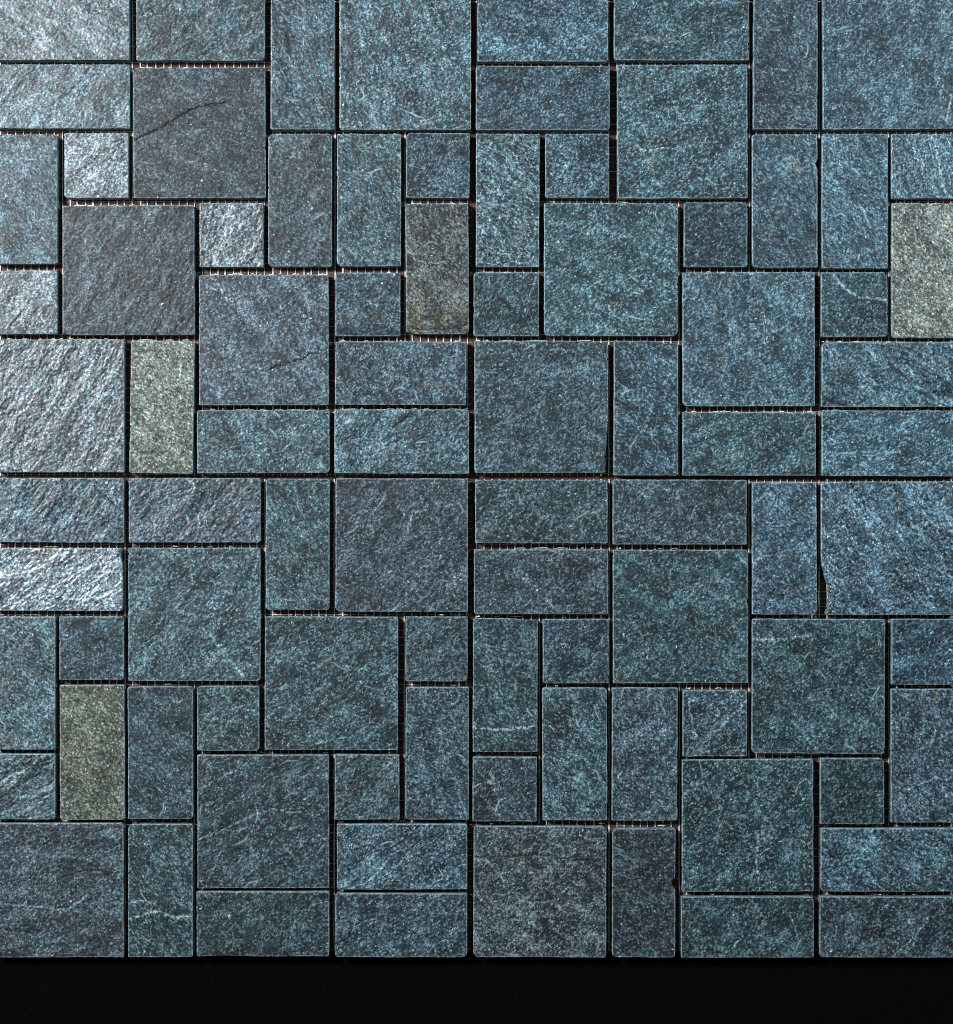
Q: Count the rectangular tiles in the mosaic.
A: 48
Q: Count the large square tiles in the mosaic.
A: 20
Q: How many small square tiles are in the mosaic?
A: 20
